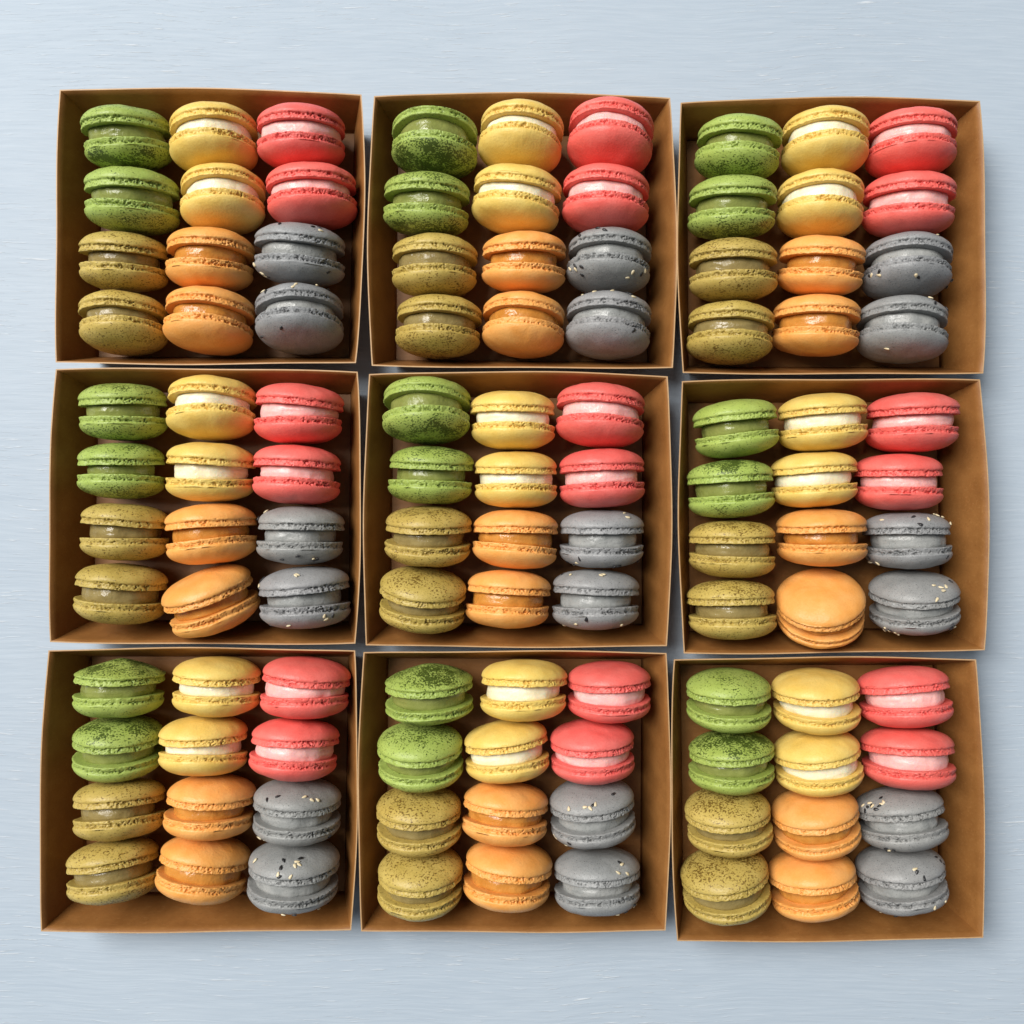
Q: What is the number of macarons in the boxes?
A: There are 108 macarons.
